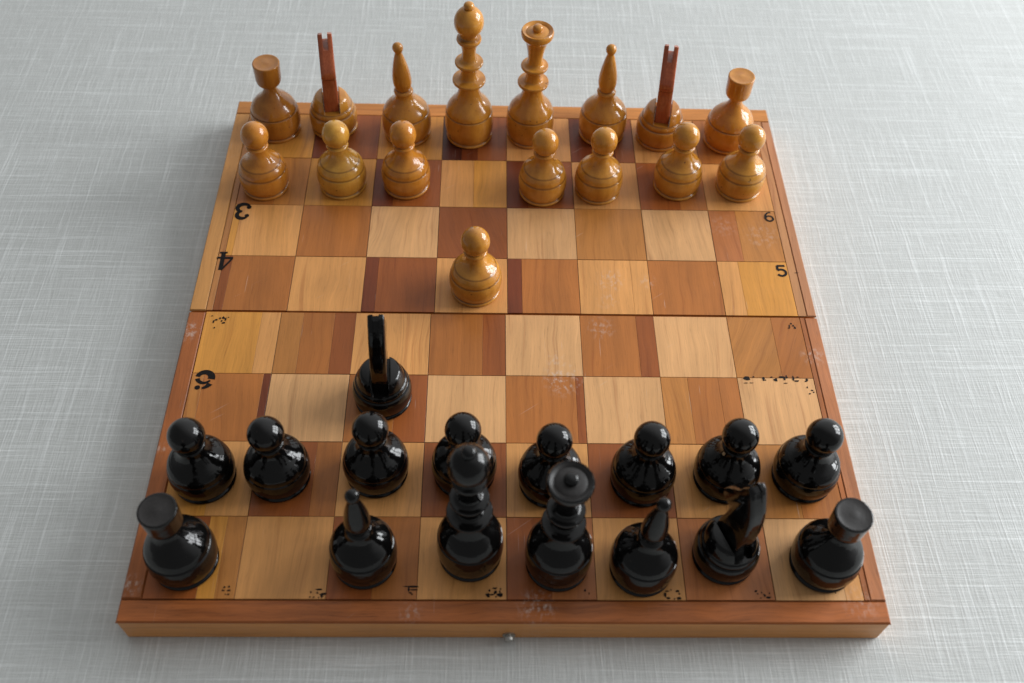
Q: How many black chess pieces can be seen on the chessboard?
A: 16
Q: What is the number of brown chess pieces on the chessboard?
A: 16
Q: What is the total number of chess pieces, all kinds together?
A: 32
